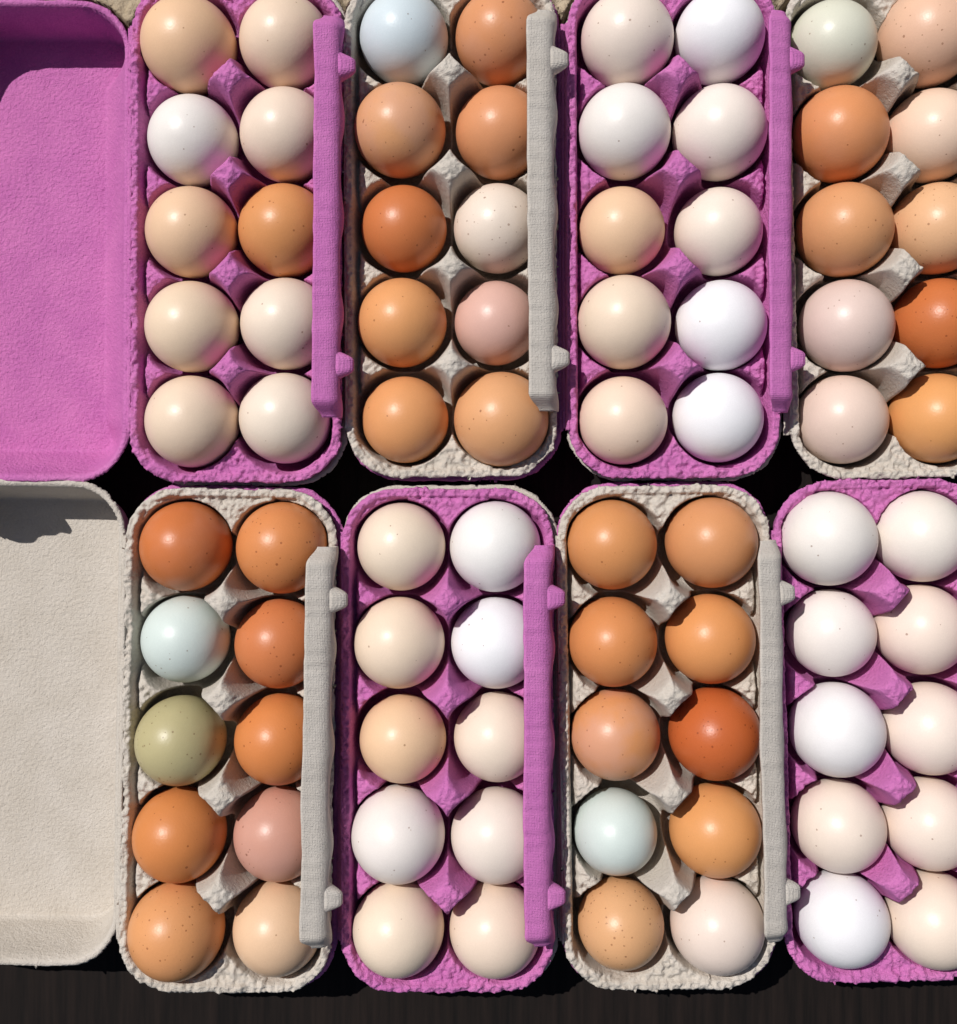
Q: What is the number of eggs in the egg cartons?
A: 80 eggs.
